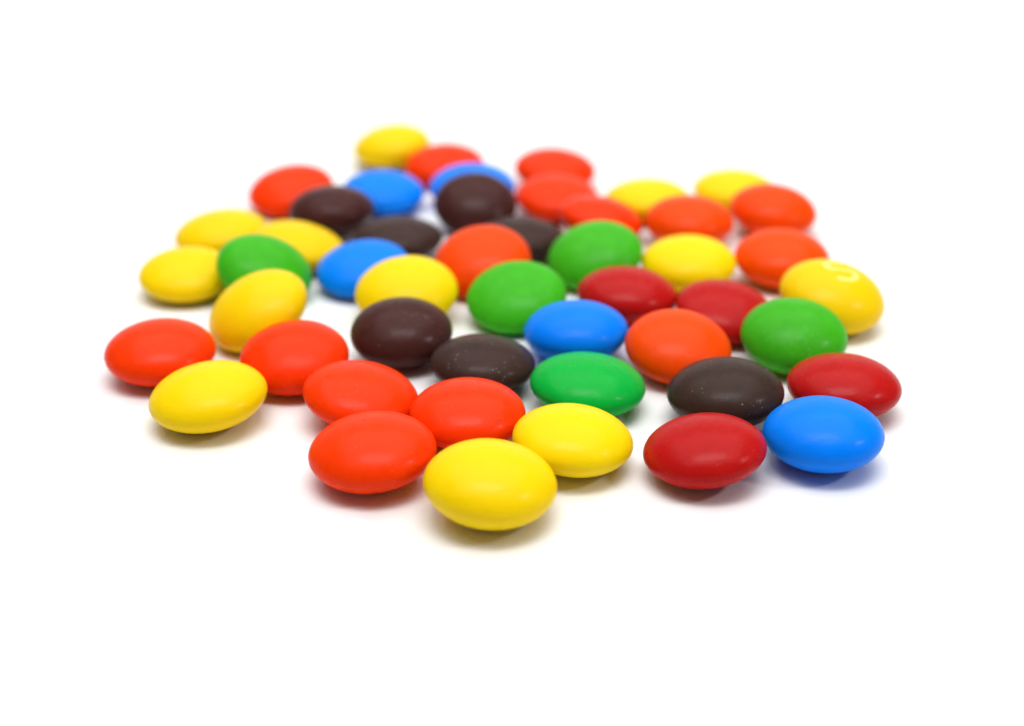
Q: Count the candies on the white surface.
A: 49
